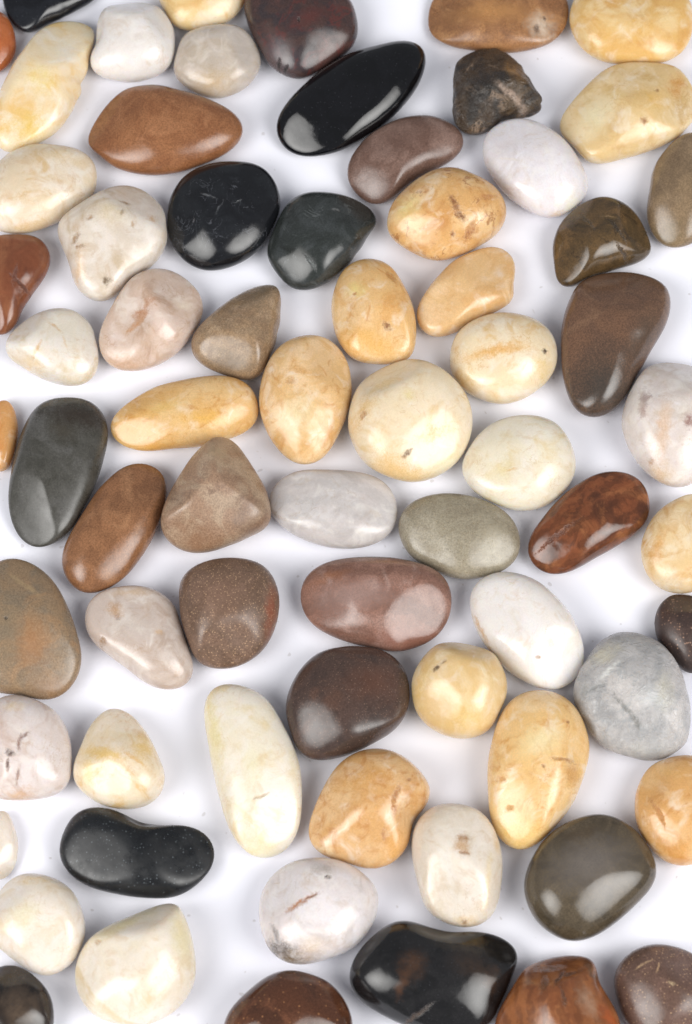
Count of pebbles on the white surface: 70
